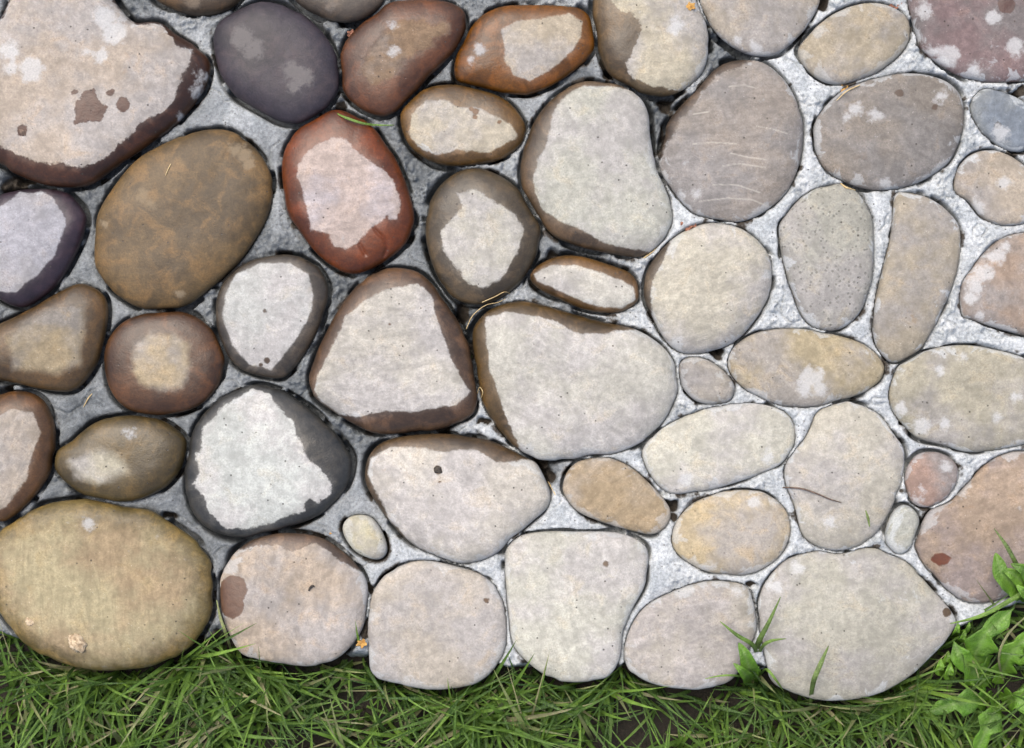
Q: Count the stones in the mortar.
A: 51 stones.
